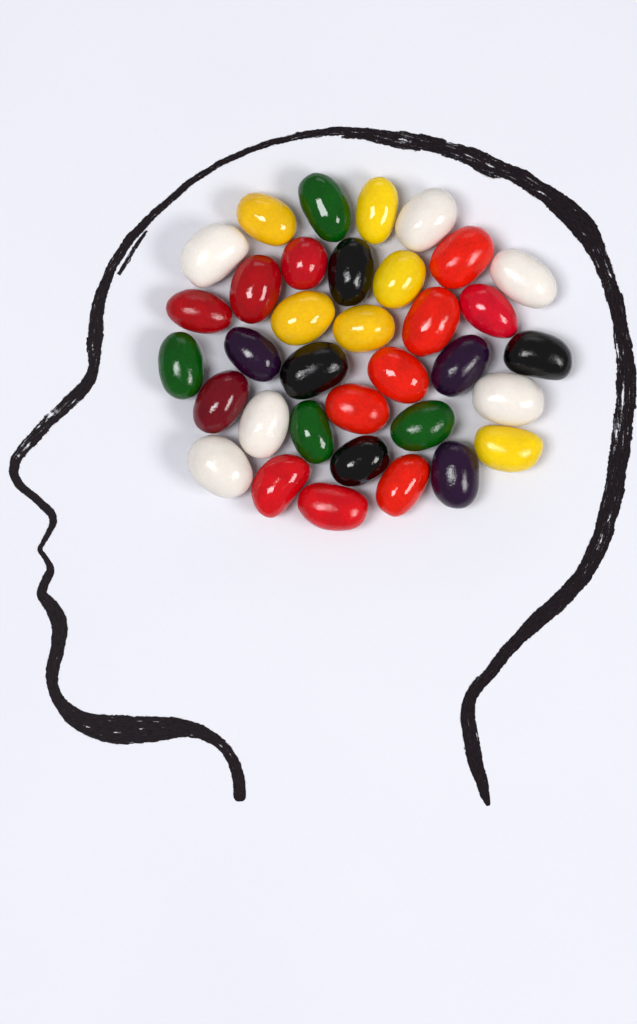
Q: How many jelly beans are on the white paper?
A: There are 35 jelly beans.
